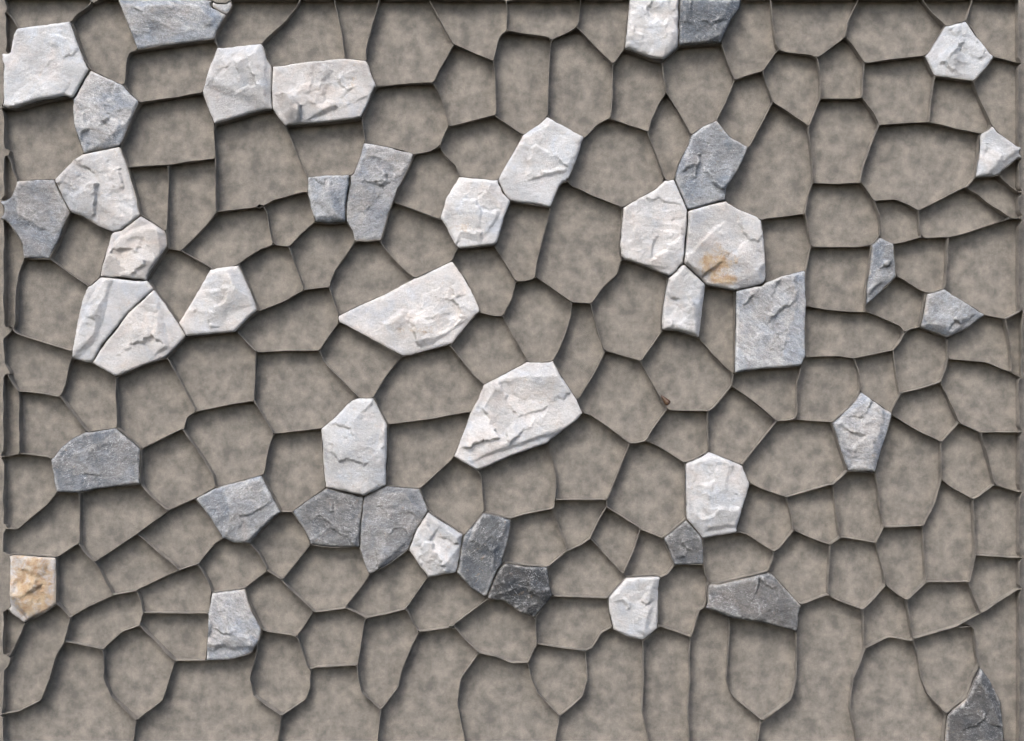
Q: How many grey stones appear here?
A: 22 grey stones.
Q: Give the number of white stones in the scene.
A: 23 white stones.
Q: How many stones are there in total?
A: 45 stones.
